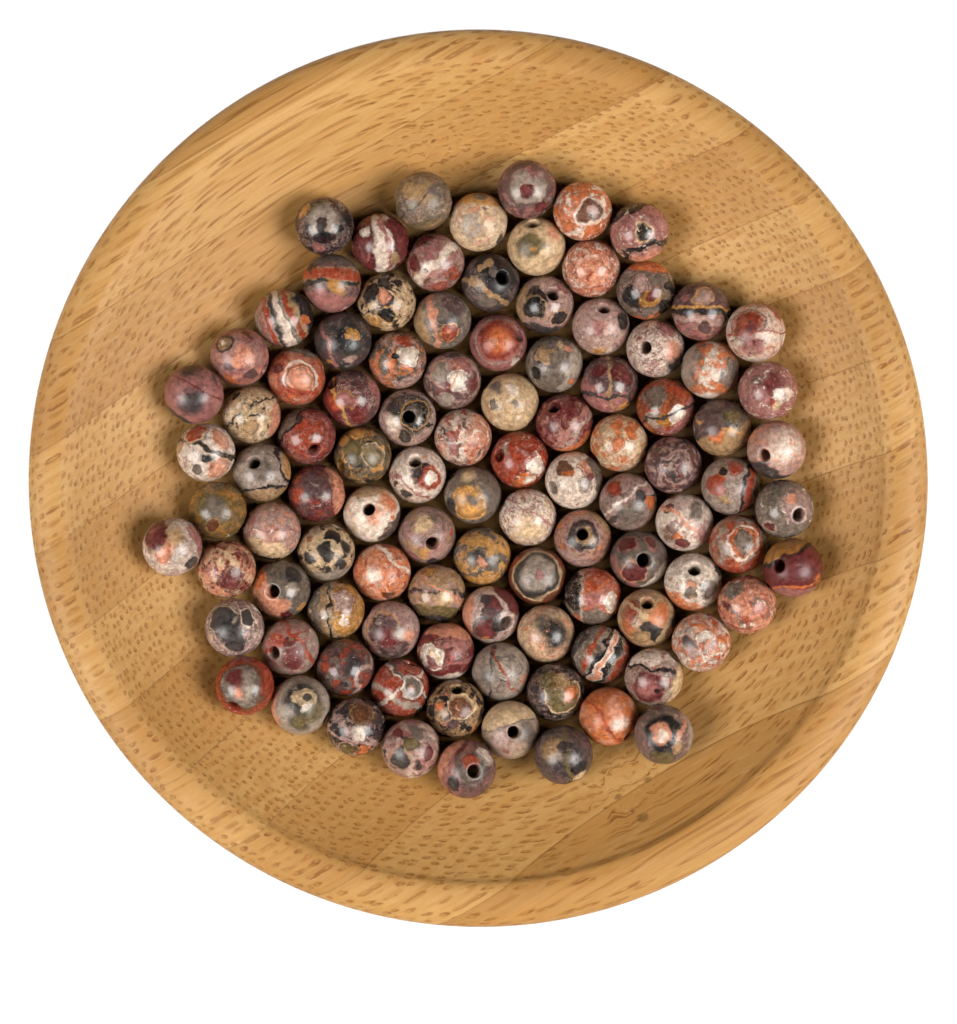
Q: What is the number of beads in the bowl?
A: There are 101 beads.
